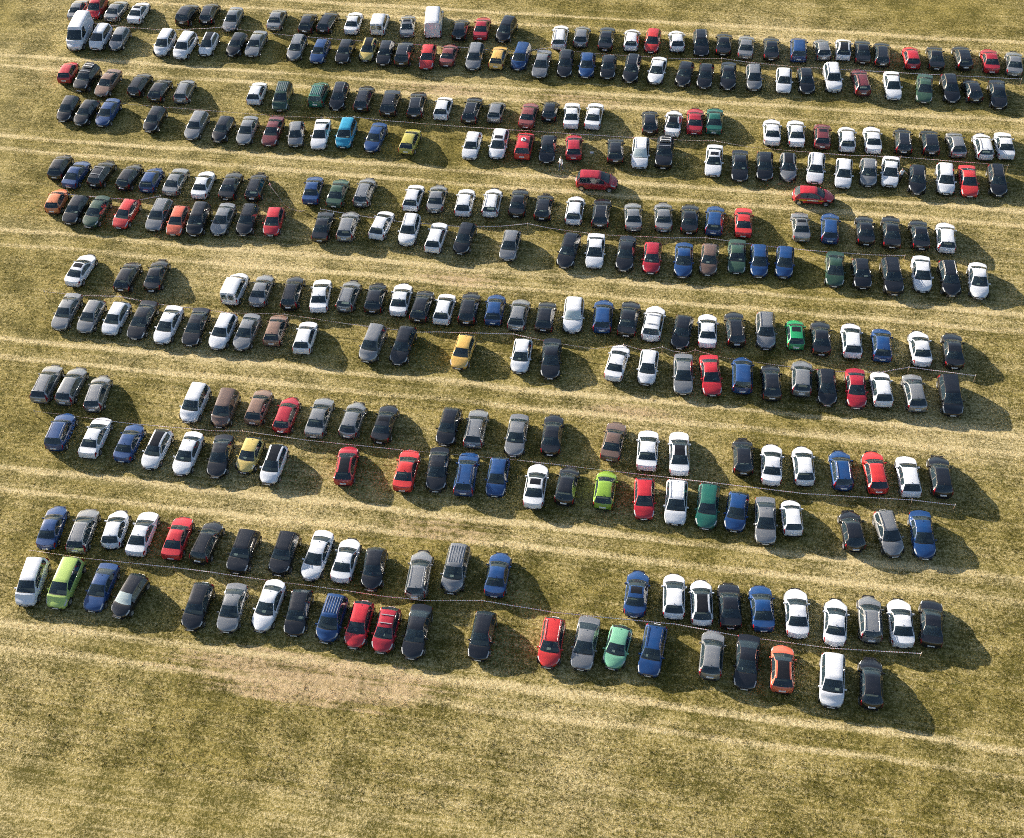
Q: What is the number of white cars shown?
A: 88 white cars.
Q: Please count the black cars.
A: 114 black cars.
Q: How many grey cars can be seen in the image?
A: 60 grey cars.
